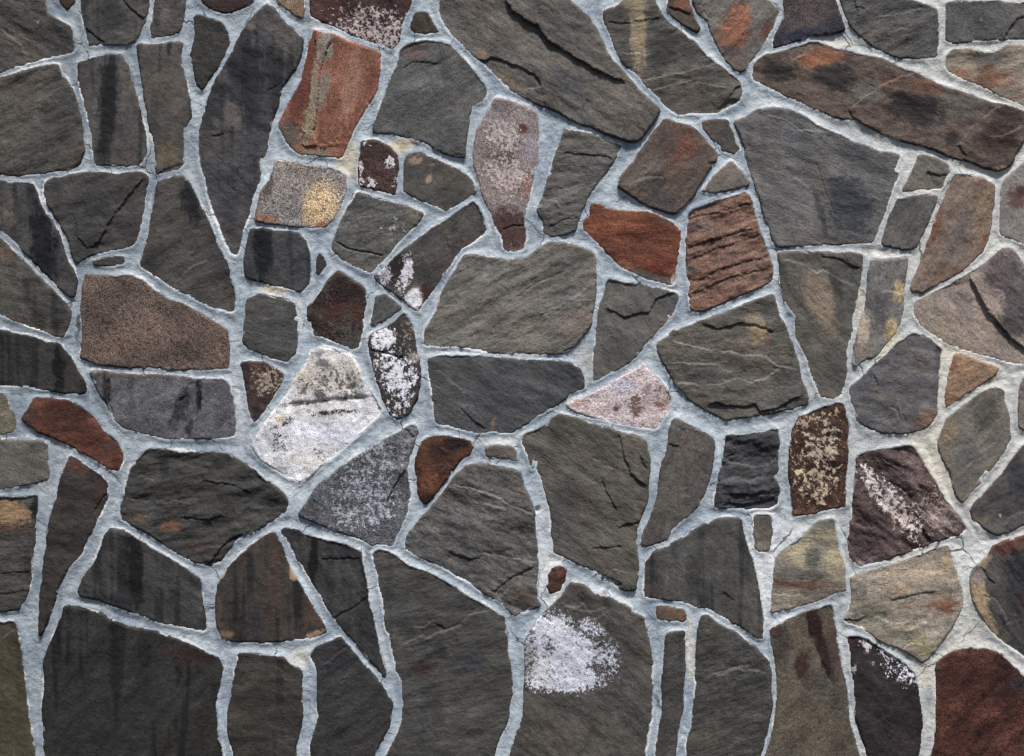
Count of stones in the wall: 106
